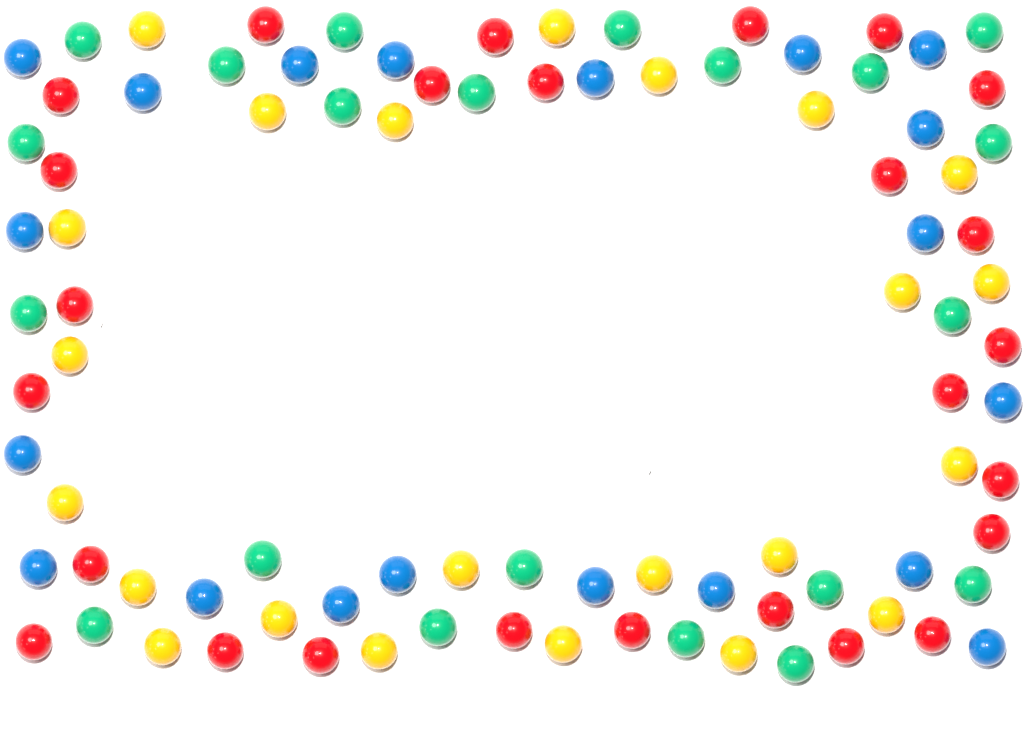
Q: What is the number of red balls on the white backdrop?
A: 26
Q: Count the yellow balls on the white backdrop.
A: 23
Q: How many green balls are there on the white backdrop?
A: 21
